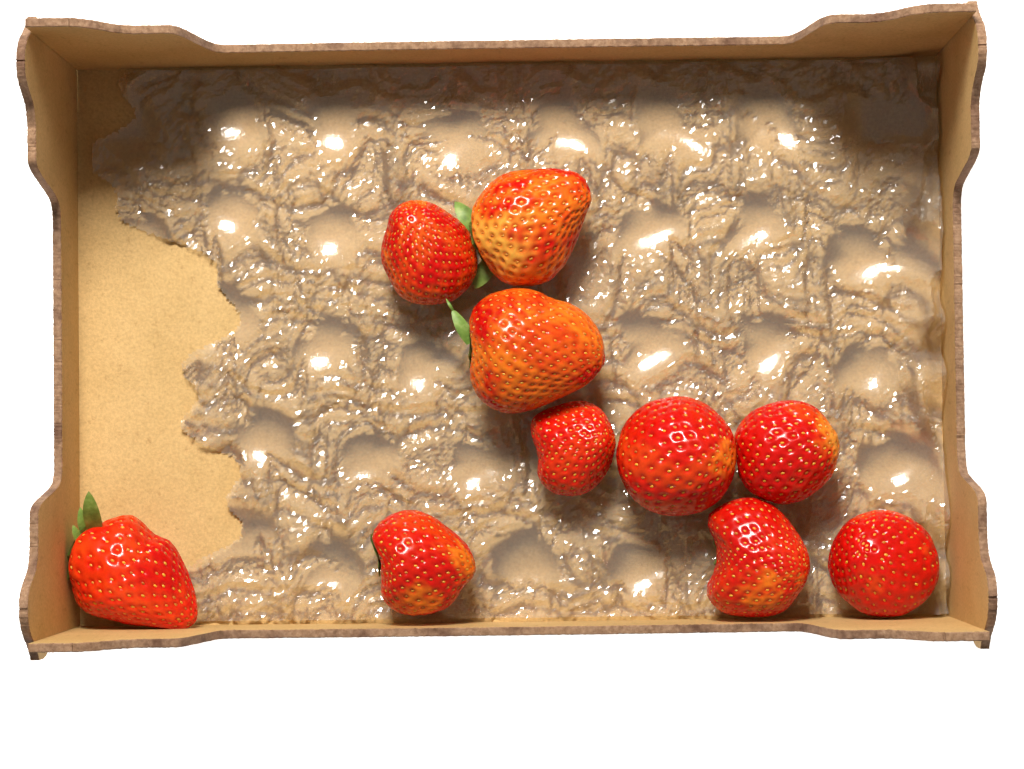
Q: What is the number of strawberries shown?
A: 10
